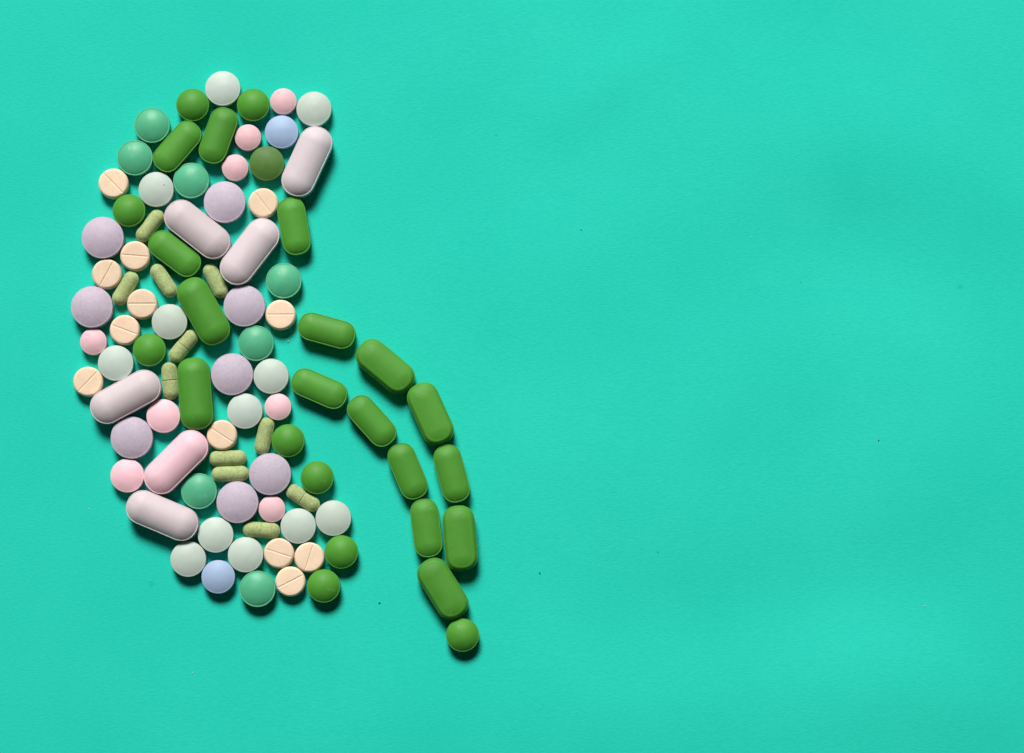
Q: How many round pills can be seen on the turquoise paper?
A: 59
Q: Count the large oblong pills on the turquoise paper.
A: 22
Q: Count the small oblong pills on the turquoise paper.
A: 11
